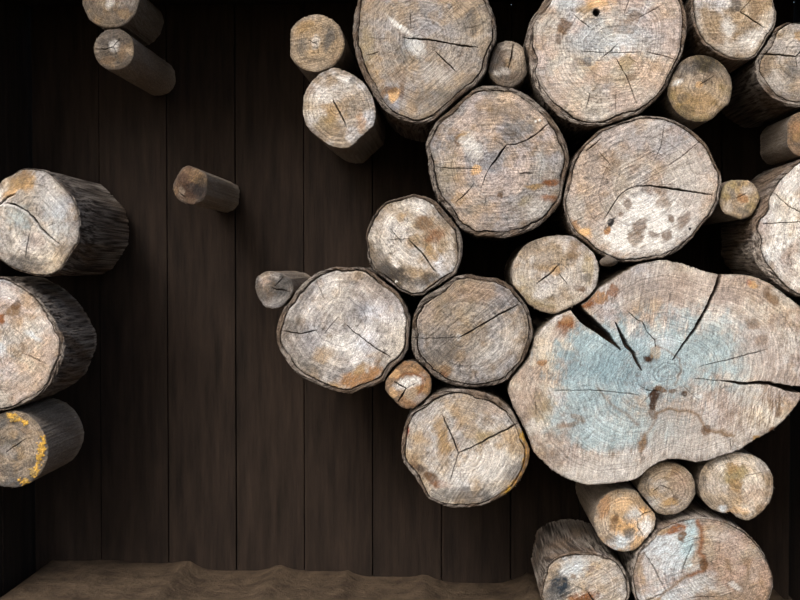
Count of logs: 32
